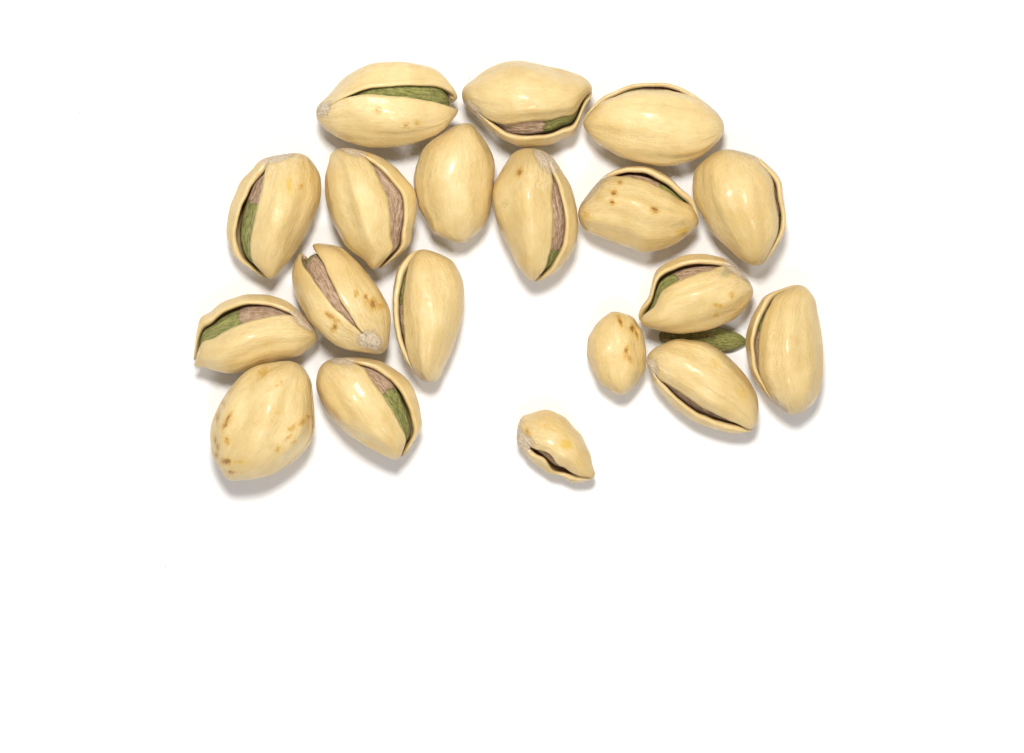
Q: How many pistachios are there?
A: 19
